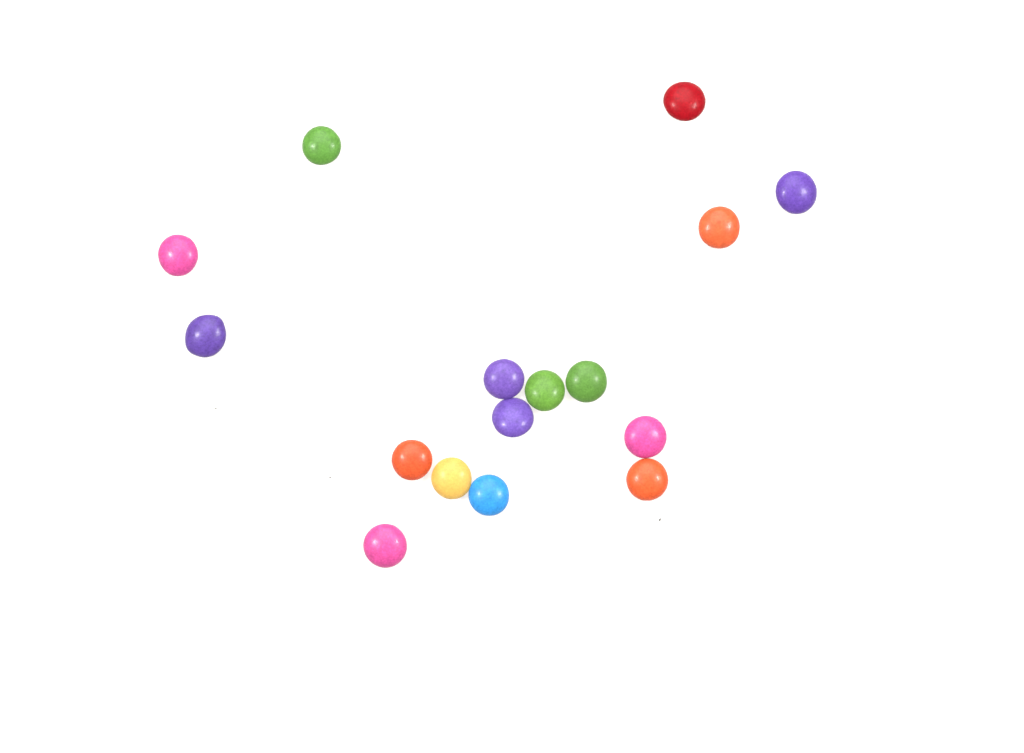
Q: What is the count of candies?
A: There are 16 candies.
